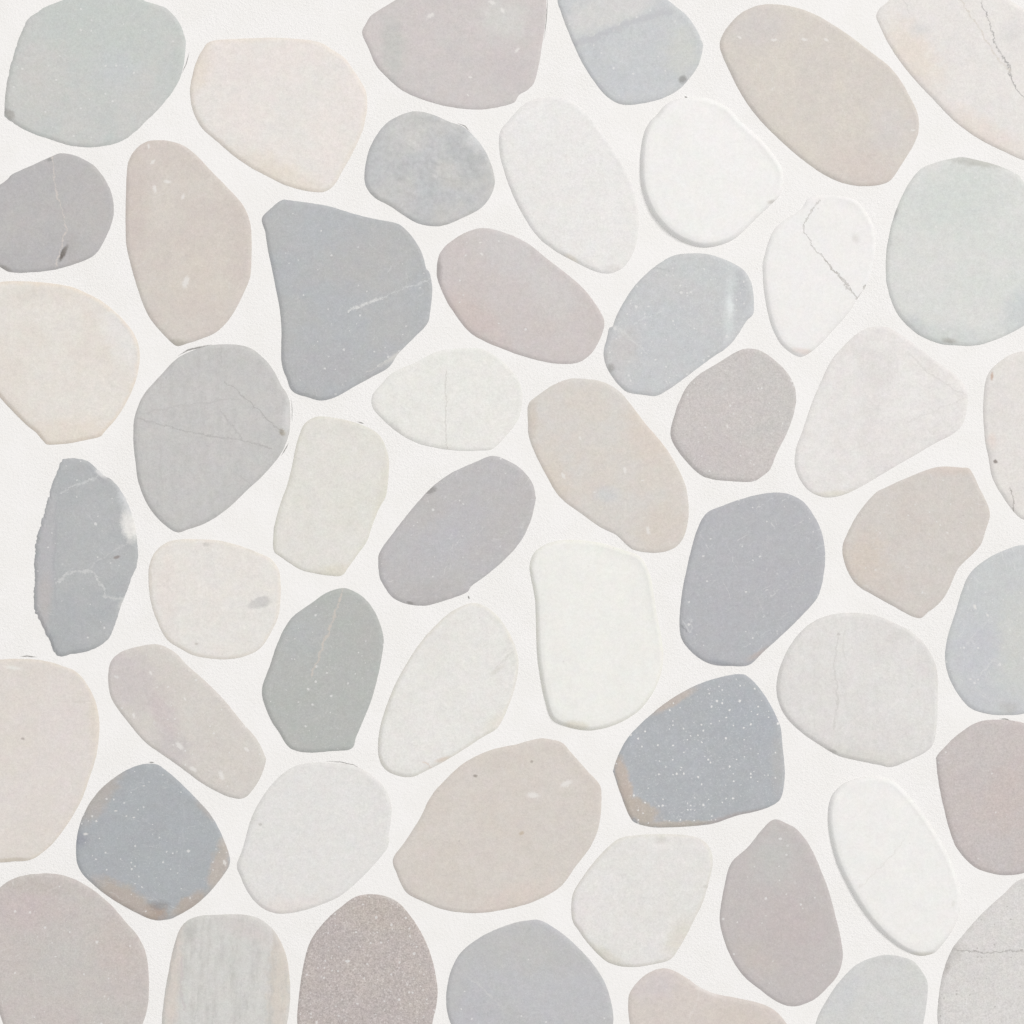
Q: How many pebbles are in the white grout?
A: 51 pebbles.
